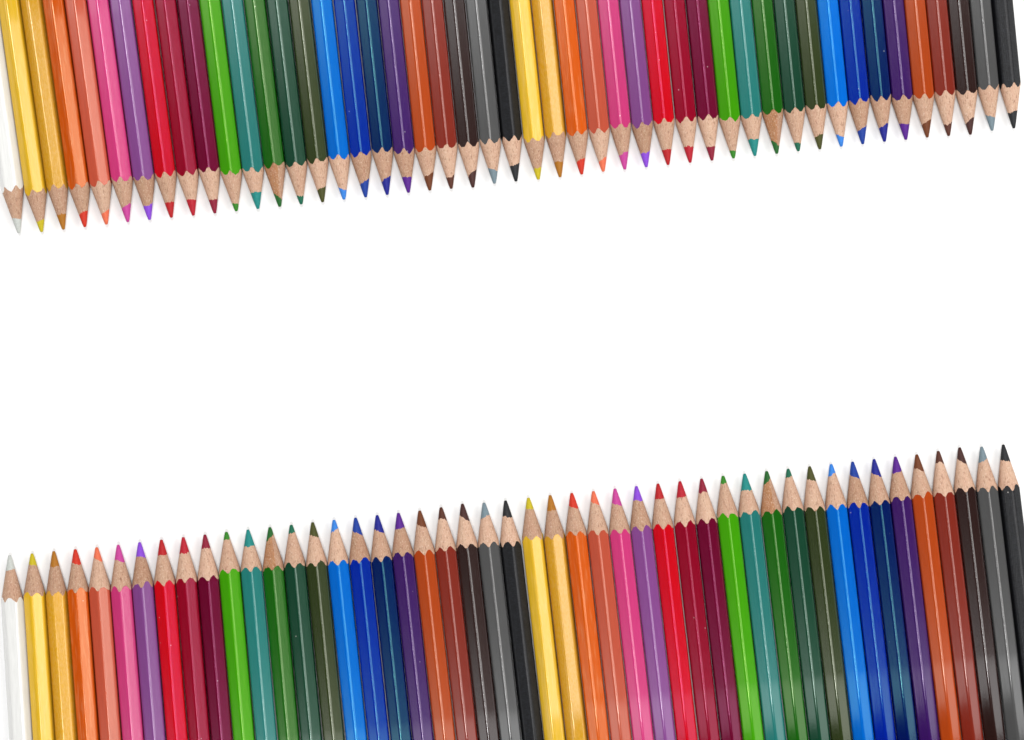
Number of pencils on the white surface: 94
